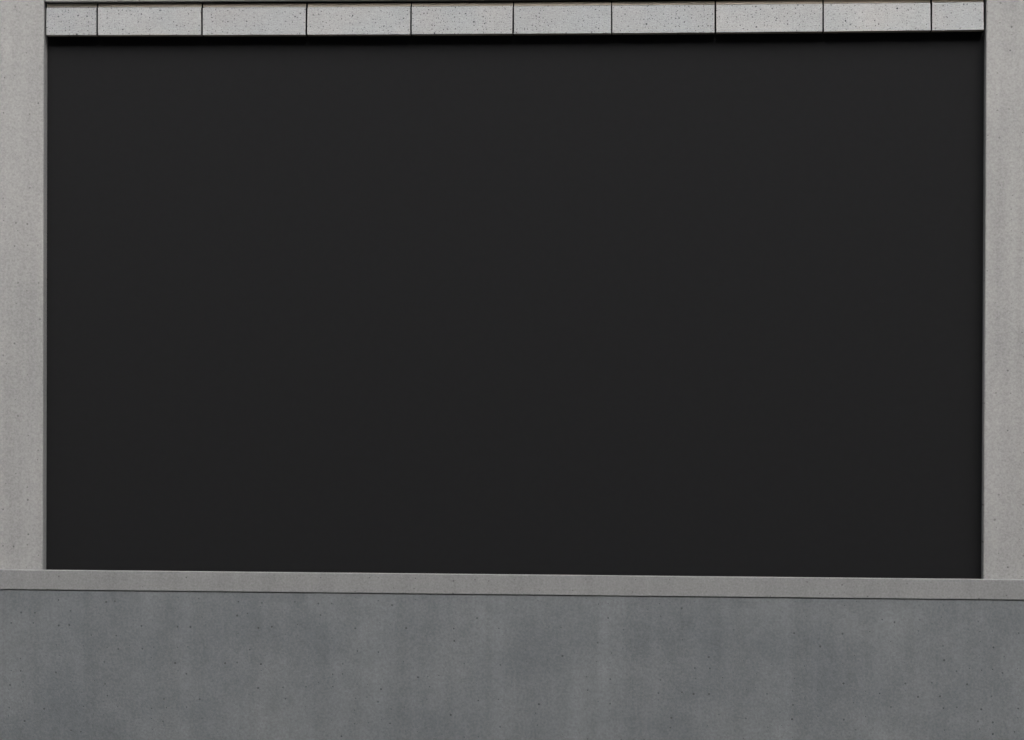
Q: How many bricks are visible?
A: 10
